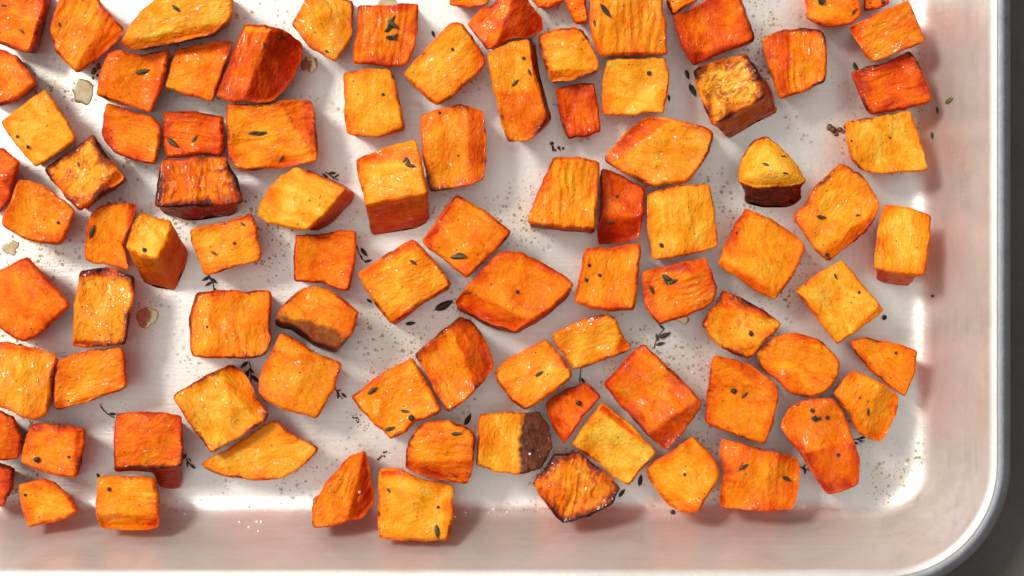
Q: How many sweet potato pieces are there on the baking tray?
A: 93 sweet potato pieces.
